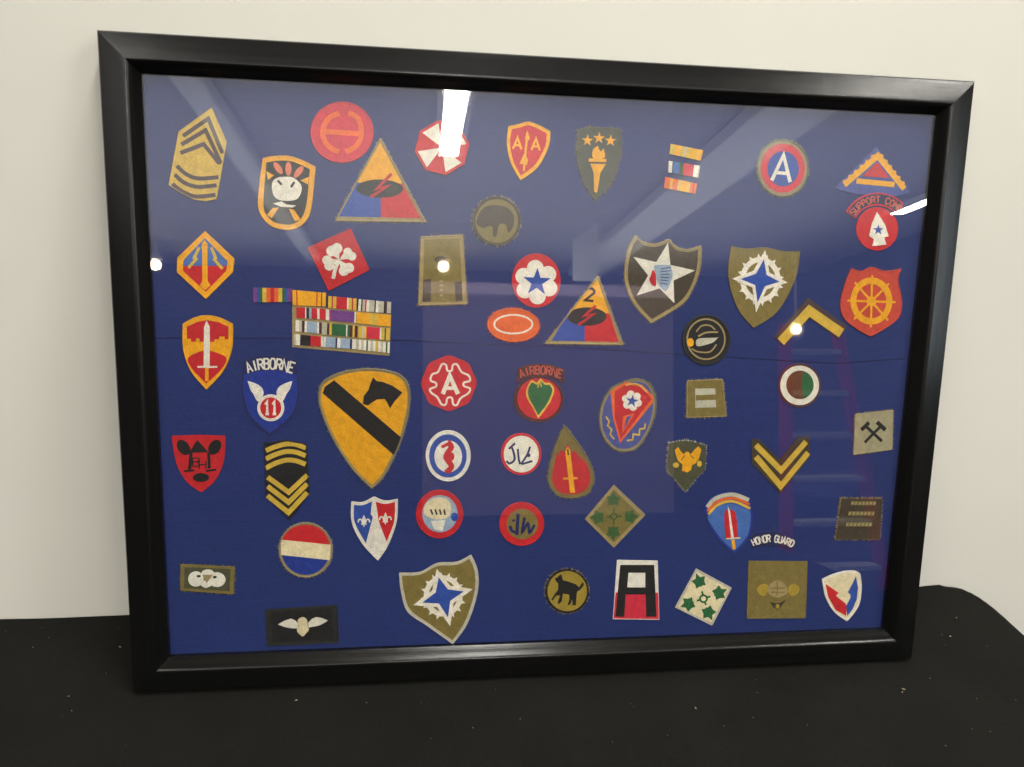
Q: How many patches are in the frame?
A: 54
